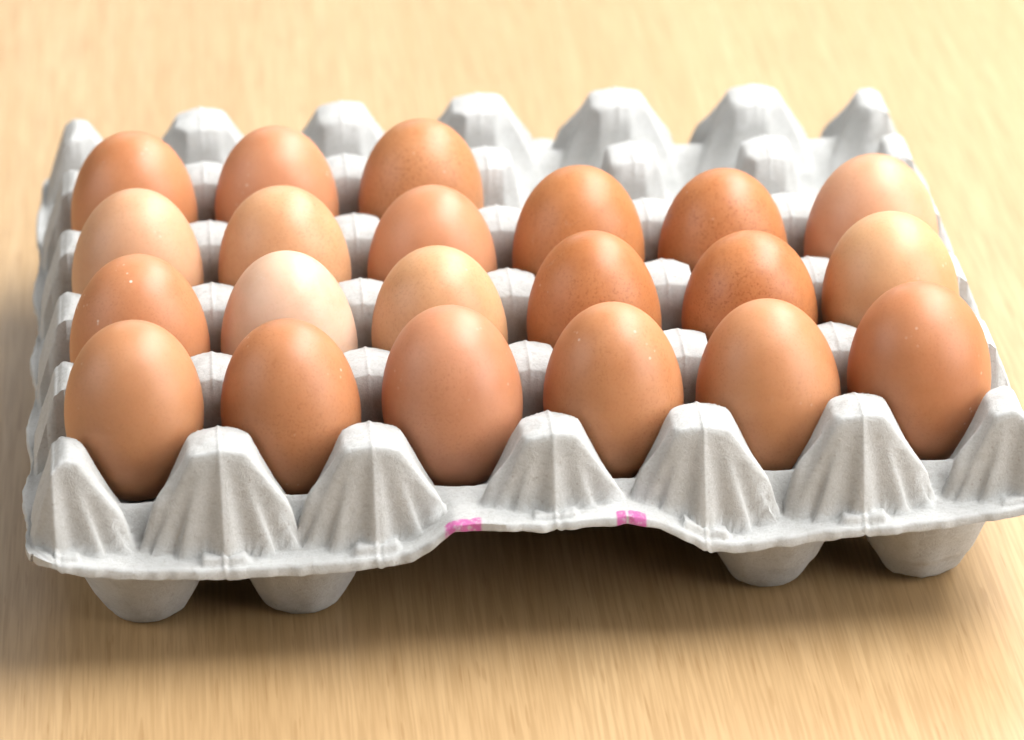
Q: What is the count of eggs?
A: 21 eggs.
